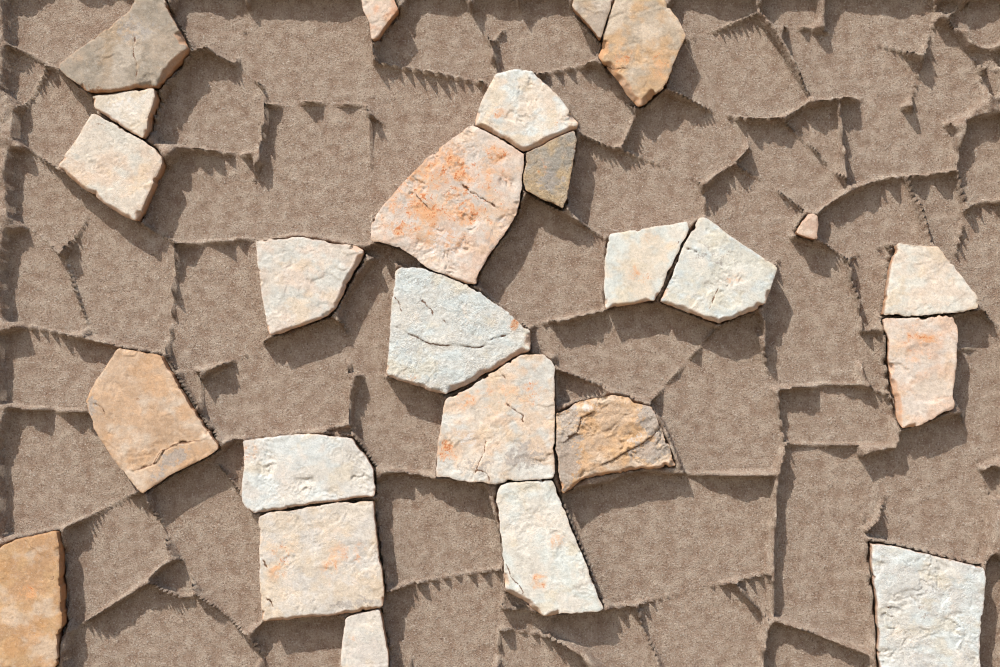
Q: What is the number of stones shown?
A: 25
